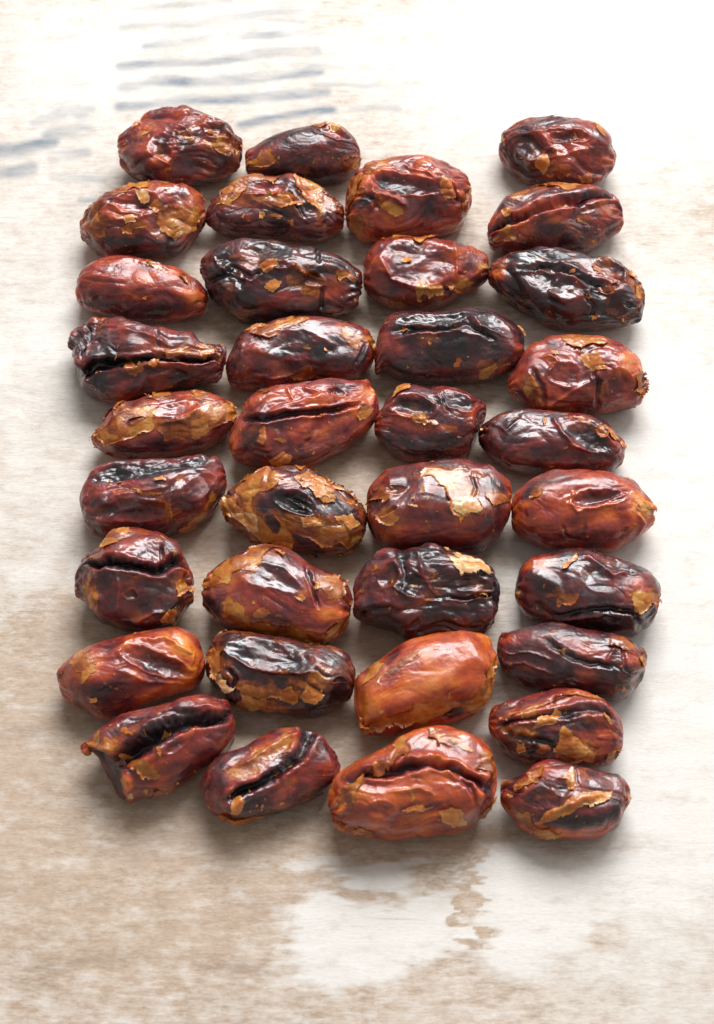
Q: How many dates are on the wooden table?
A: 36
